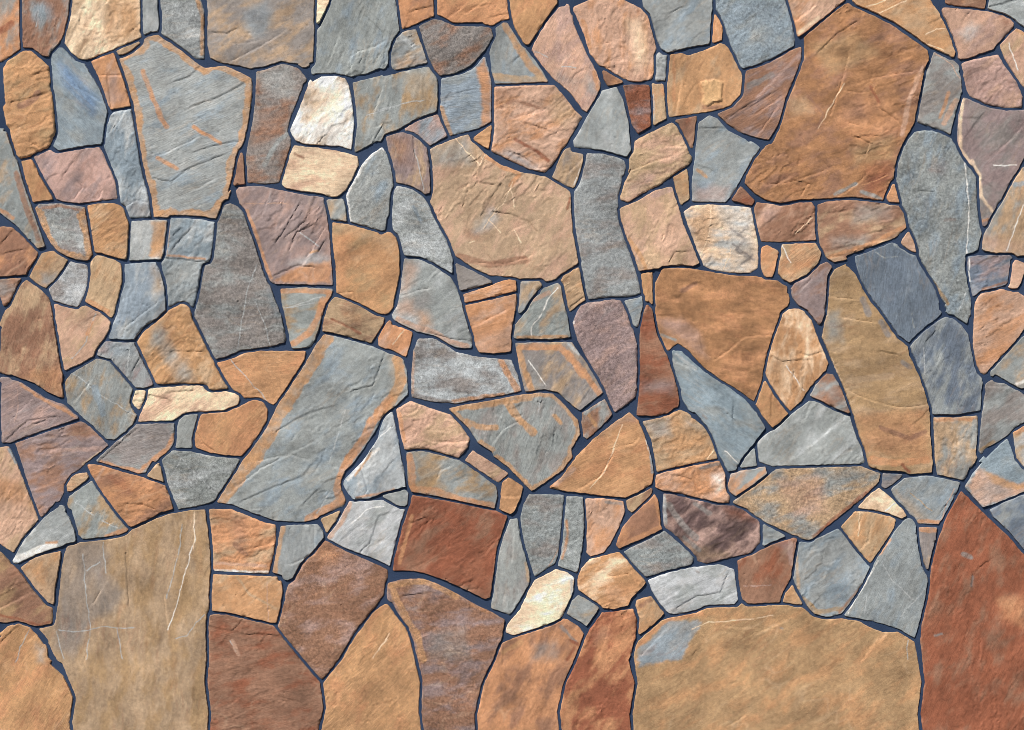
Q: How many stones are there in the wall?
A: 200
